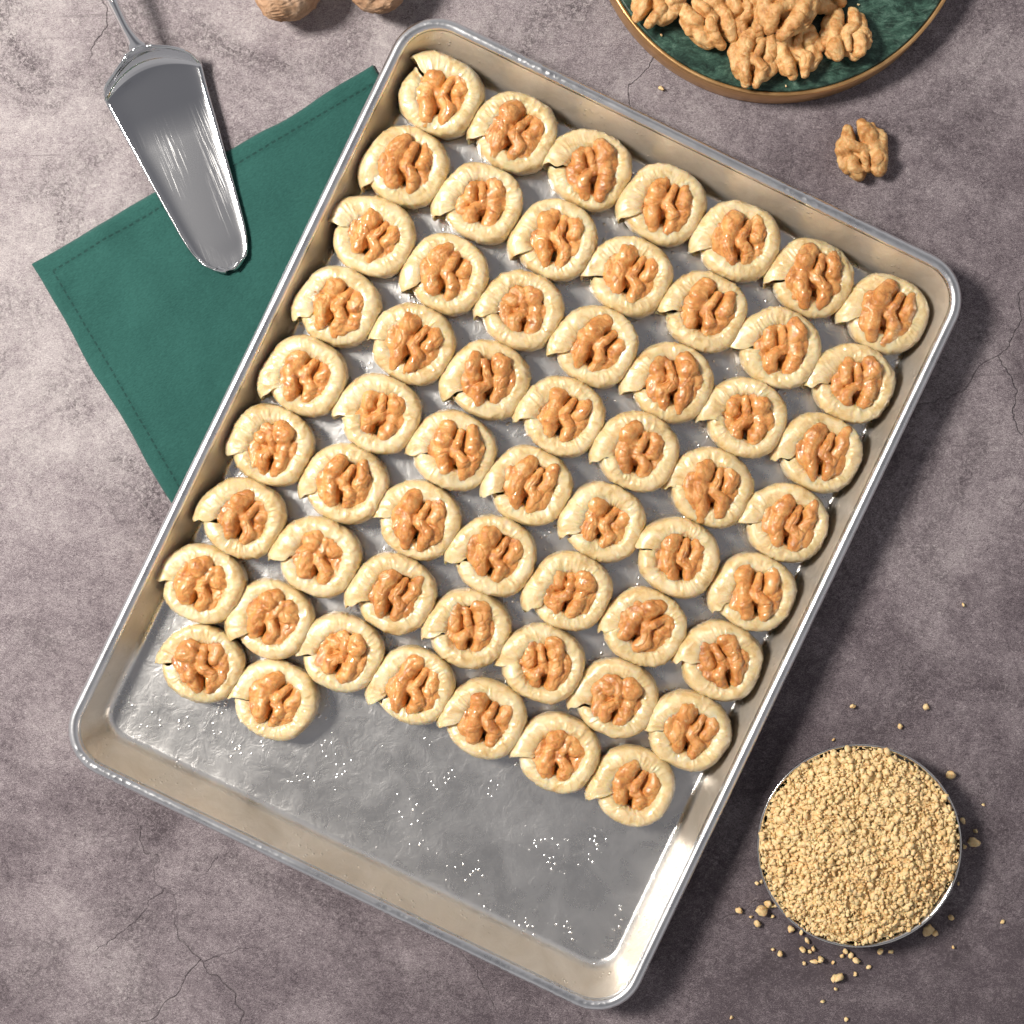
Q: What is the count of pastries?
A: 58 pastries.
